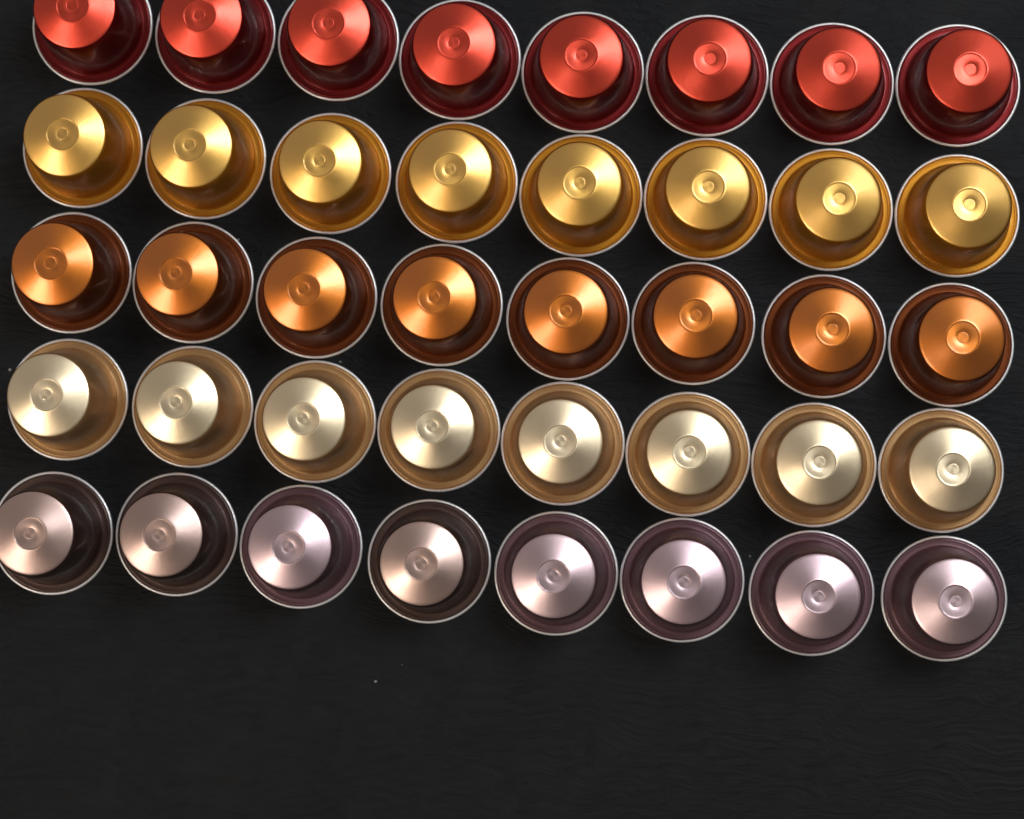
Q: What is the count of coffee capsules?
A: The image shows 40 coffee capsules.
